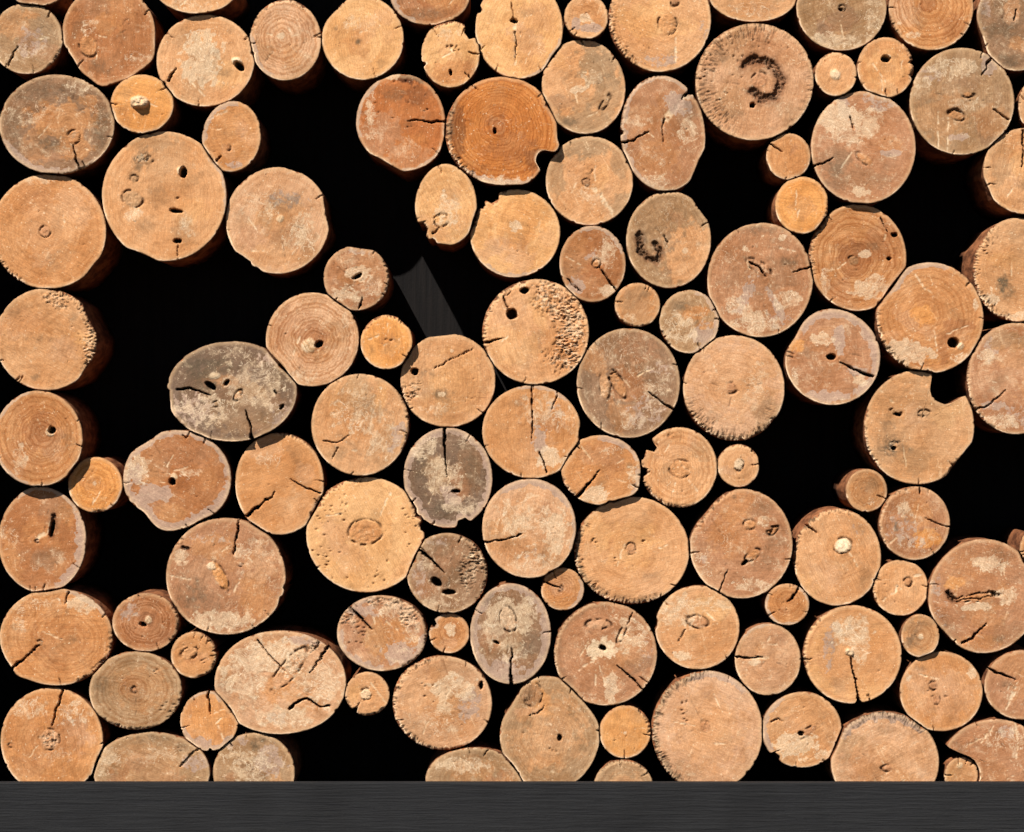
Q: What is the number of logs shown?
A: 113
